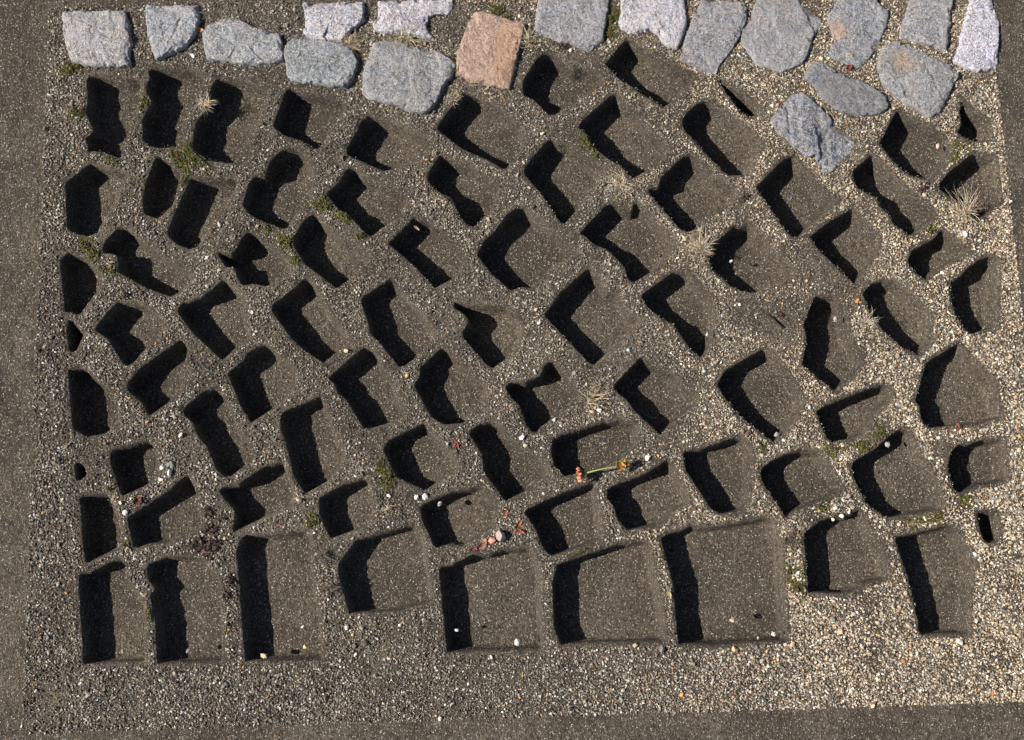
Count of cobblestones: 18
